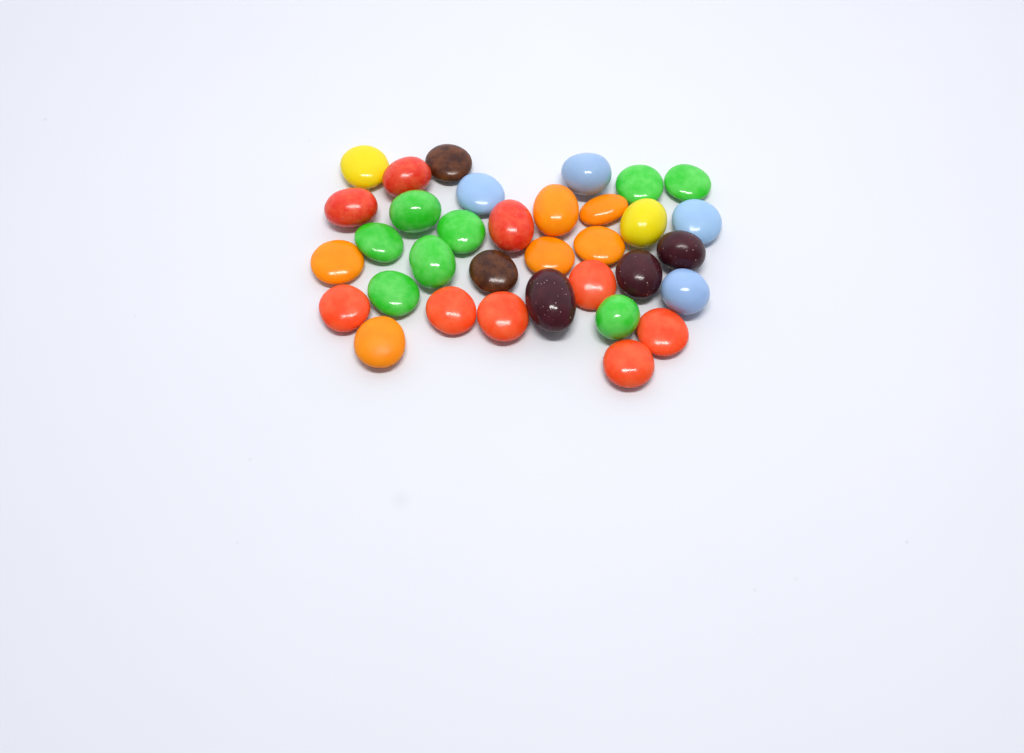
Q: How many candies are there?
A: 34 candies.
